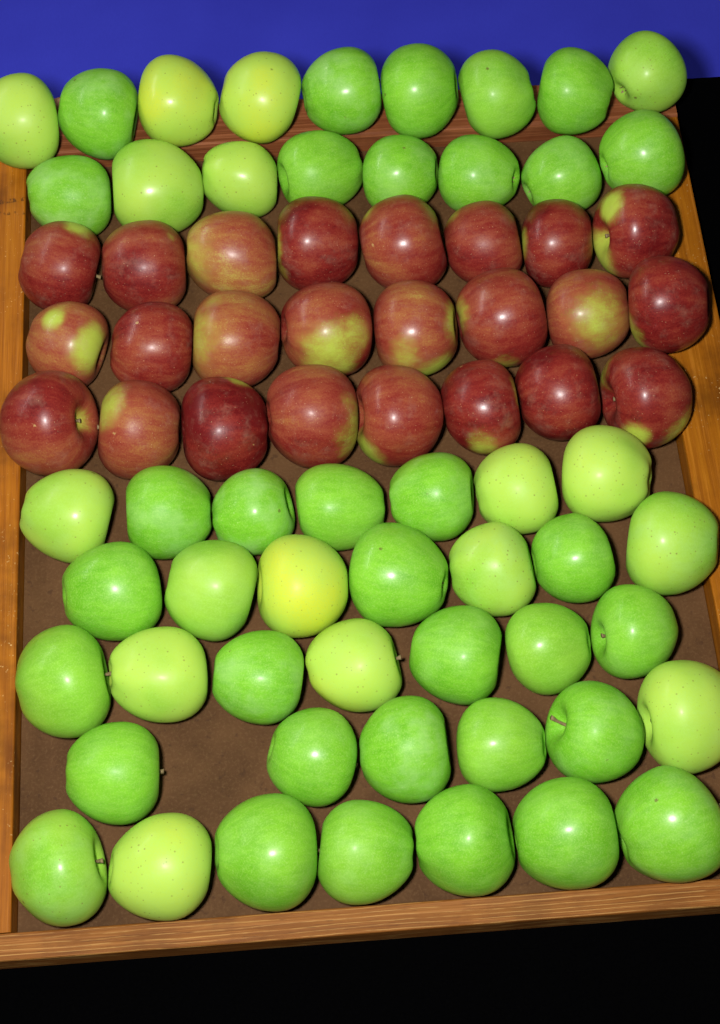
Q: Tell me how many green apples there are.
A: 51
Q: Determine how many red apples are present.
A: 24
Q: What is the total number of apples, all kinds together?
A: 75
